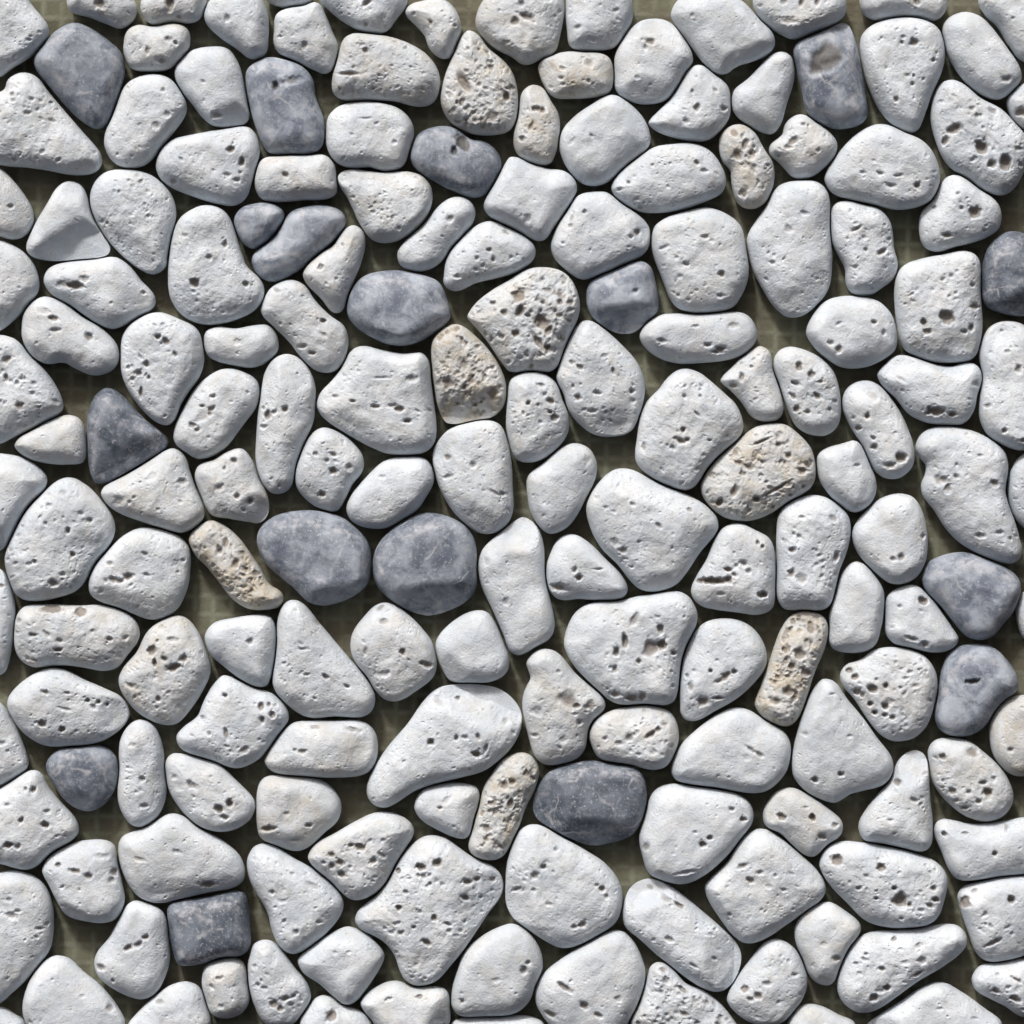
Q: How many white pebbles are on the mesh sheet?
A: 160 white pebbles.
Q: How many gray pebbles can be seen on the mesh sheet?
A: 17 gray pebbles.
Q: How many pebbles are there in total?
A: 177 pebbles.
